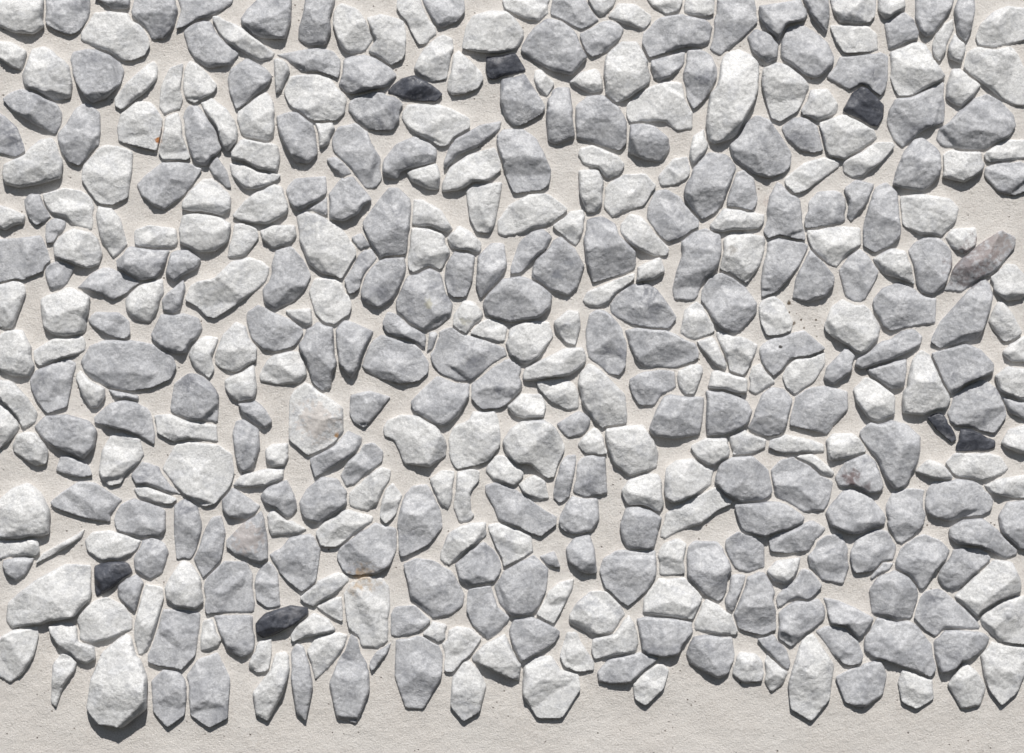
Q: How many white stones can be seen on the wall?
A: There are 200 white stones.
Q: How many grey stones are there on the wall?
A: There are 200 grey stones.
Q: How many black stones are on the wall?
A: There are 7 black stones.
